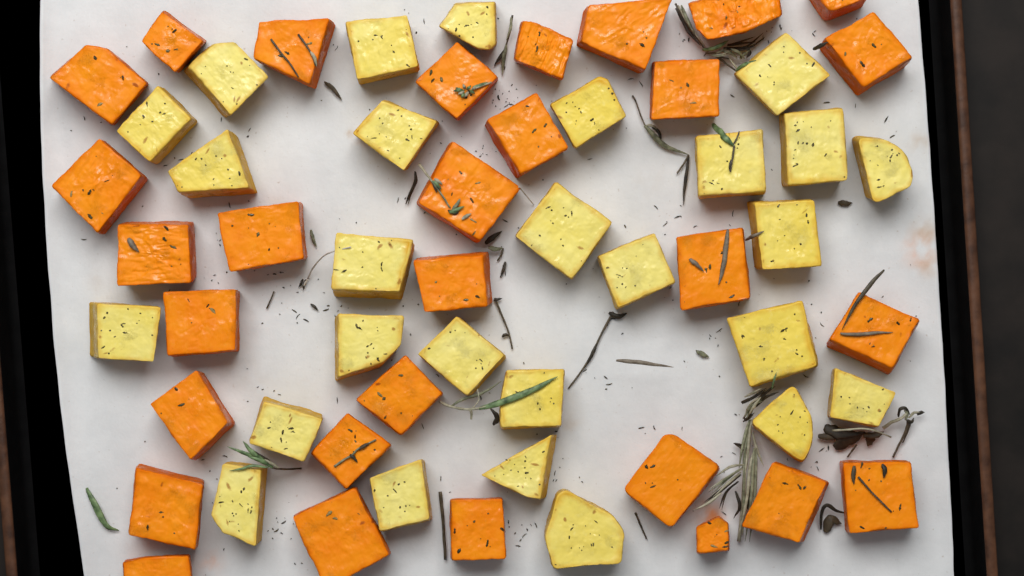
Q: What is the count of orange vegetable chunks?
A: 30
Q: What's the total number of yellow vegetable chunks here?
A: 27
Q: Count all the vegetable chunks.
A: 57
